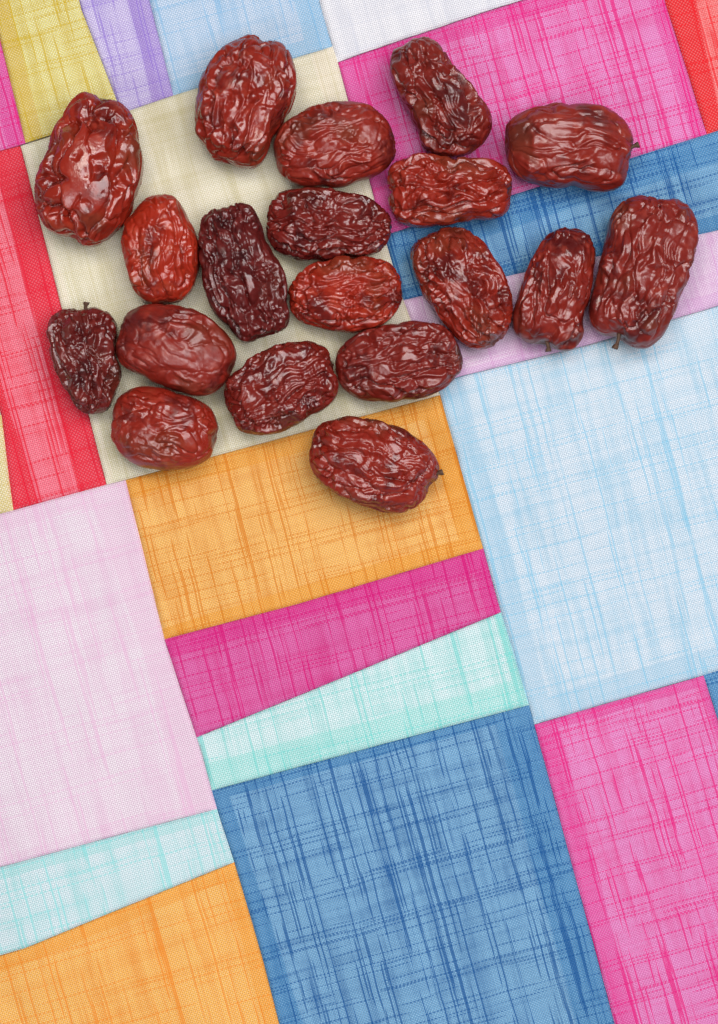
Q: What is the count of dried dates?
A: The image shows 19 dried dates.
